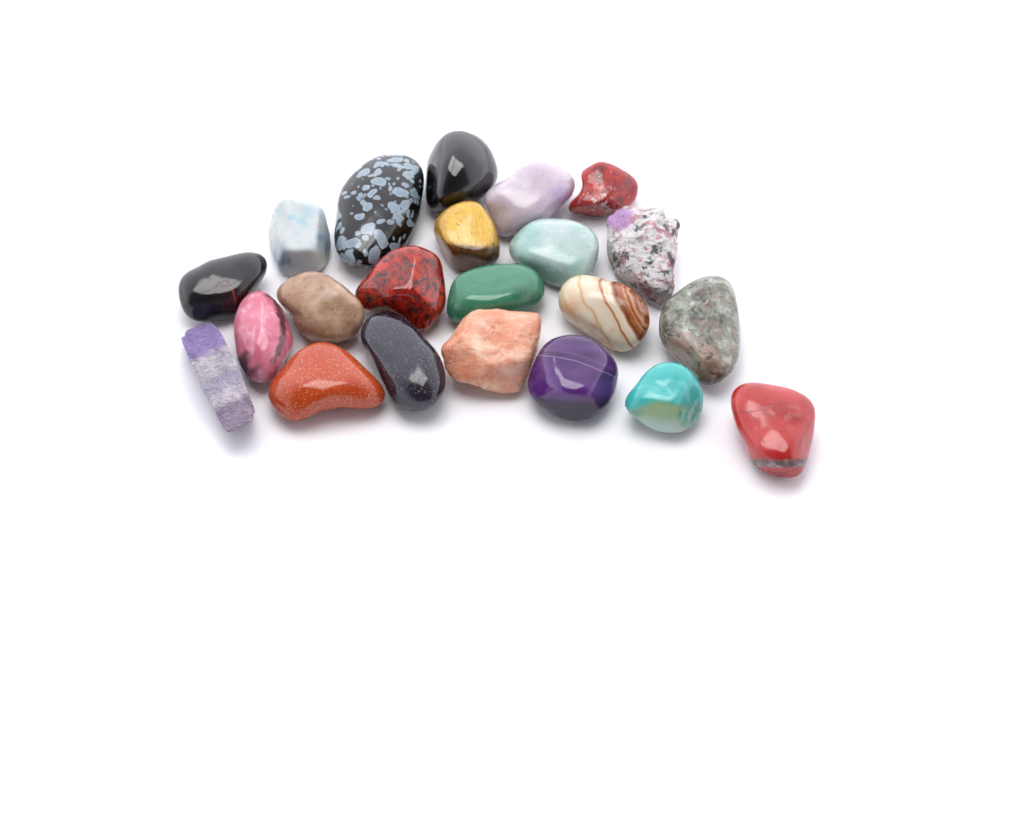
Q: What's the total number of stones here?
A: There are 22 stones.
